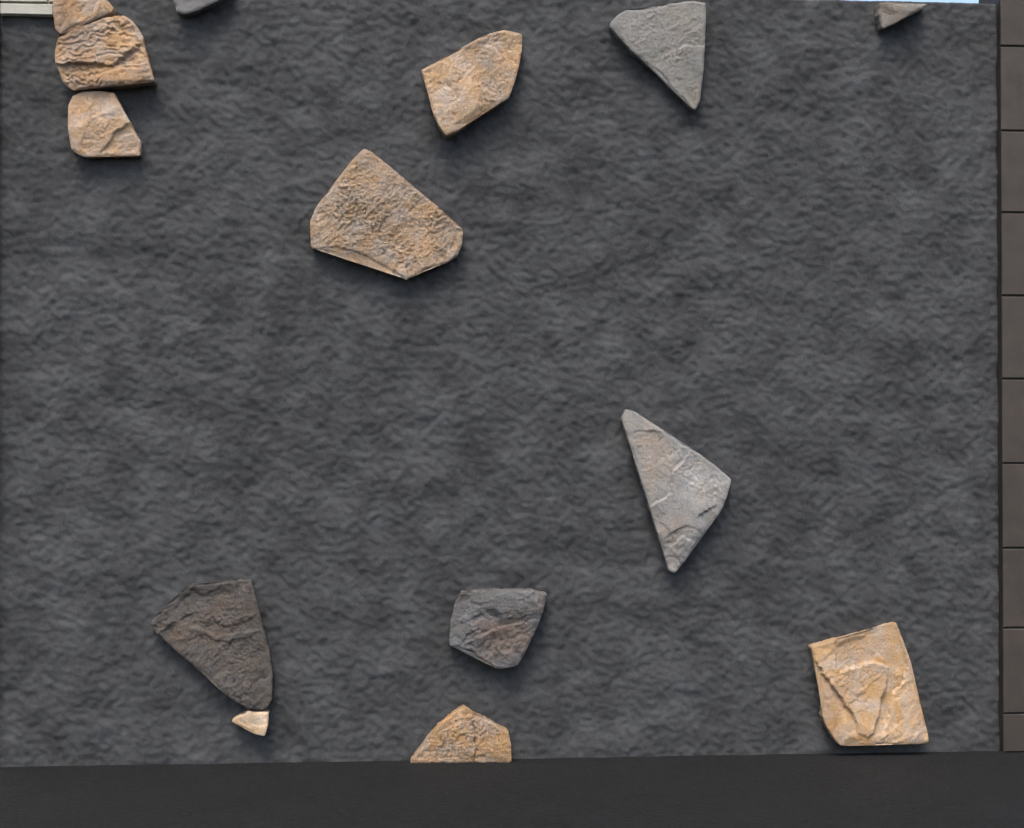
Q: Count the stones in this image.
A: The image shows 14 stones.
